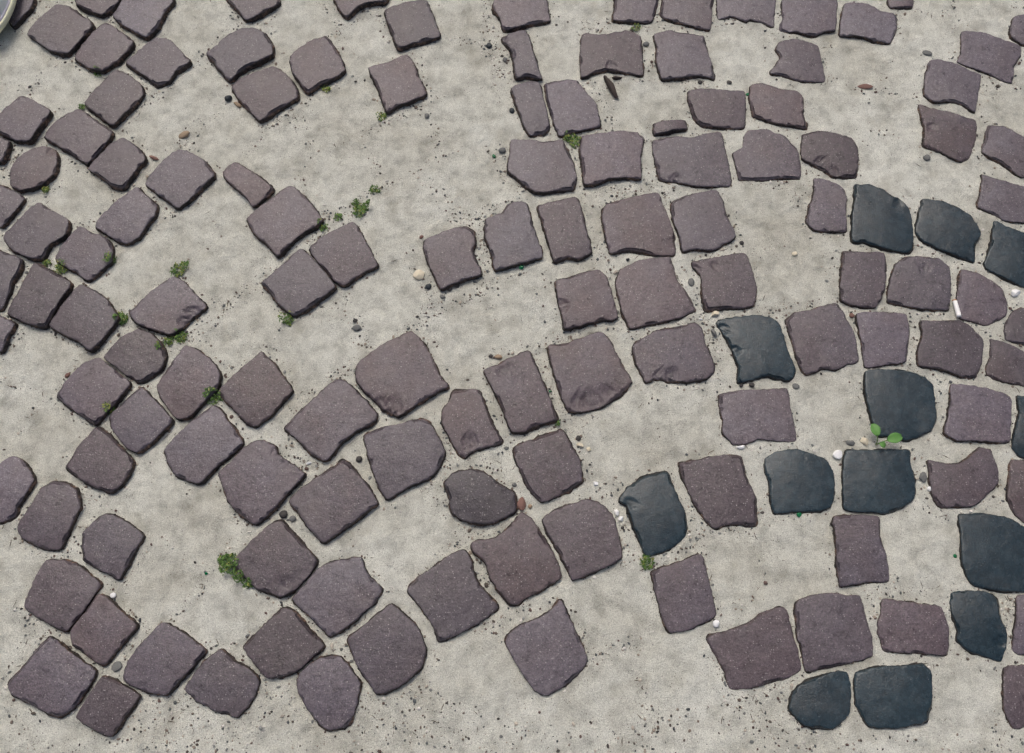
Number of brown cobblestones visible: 125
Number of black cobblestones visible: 13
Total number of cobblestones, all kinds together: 138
